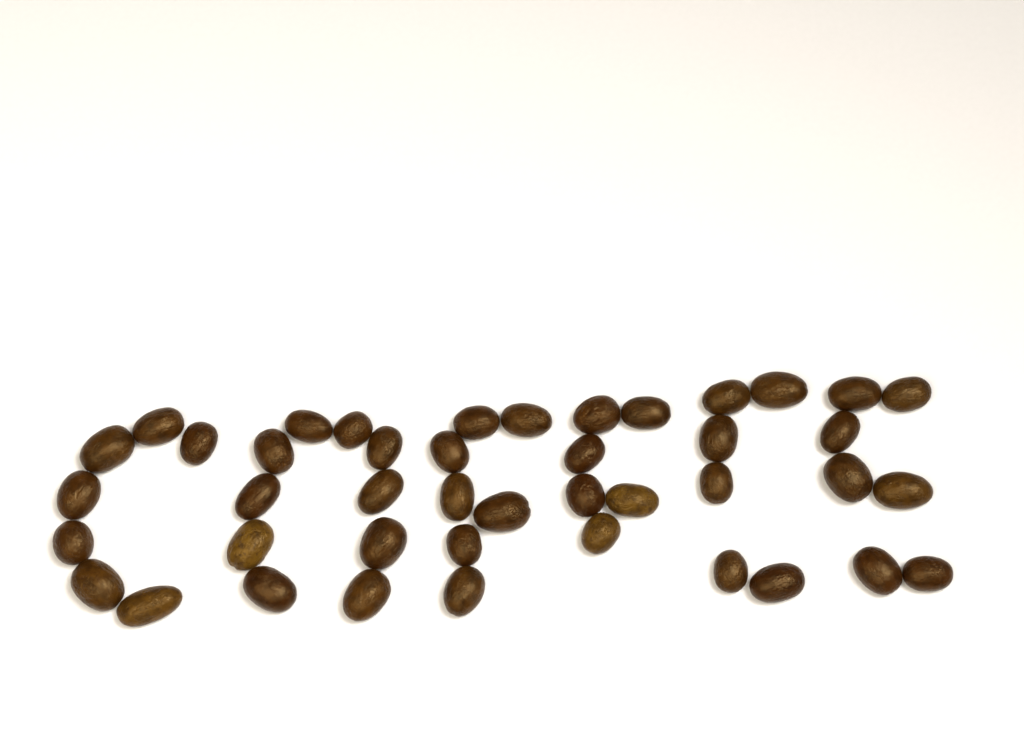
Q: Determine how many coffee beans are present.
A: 43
